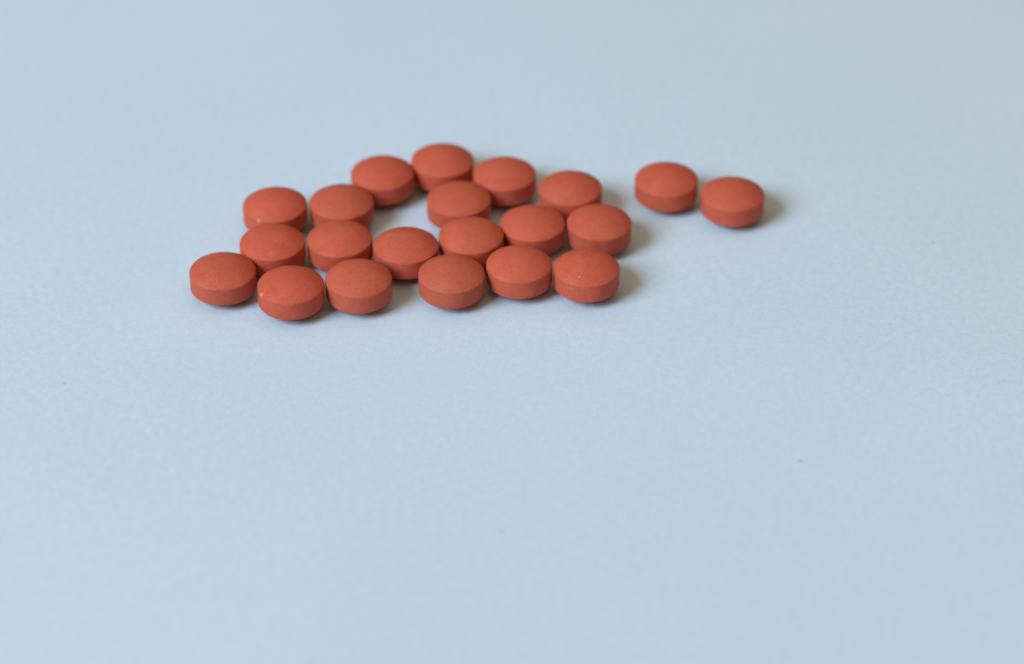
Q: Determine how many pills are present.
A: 21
